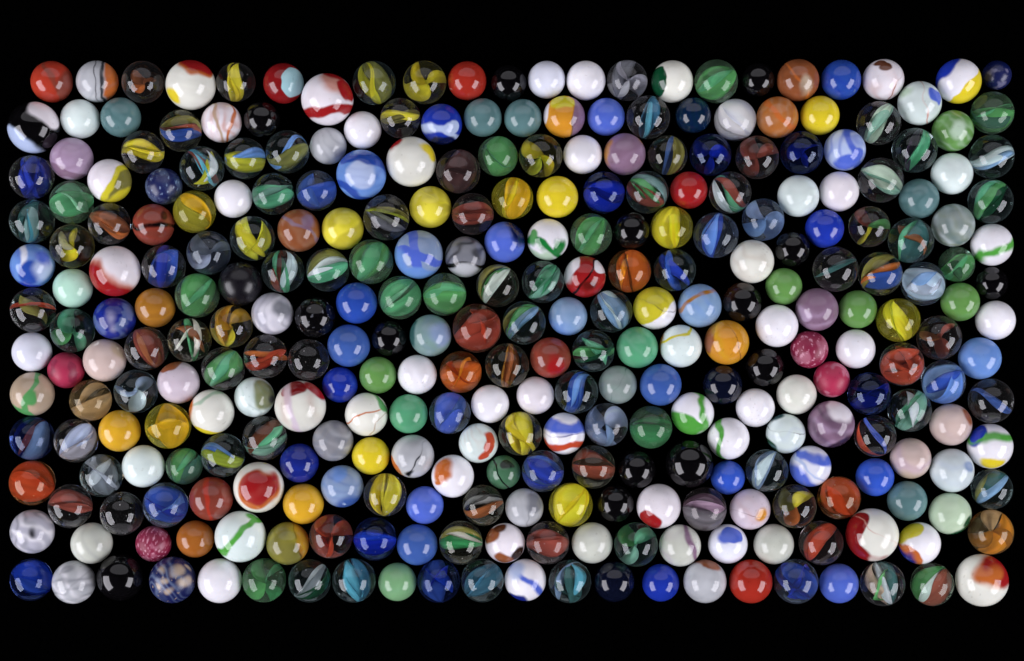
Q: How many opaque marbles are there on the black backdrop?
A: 175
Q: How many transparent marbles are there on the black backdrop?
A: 131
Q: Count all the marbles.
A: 306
